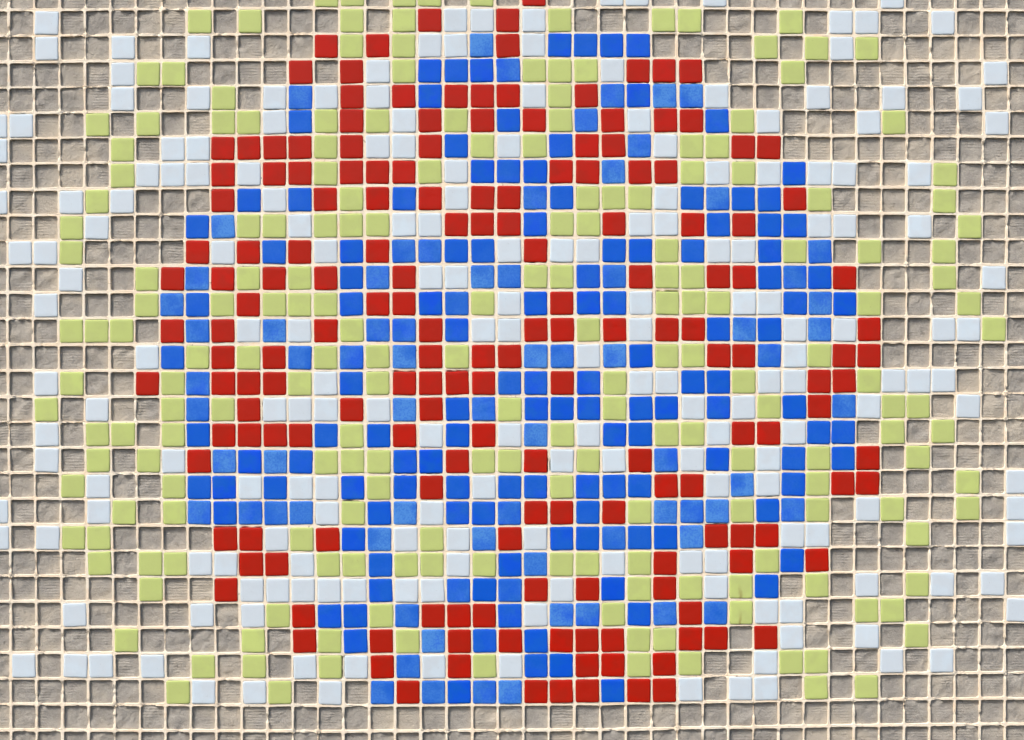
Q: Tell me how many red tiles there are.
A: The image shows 172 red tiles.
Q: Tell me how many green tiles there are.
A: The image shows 200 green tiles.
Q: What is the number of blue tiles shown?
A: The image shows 200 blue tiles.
